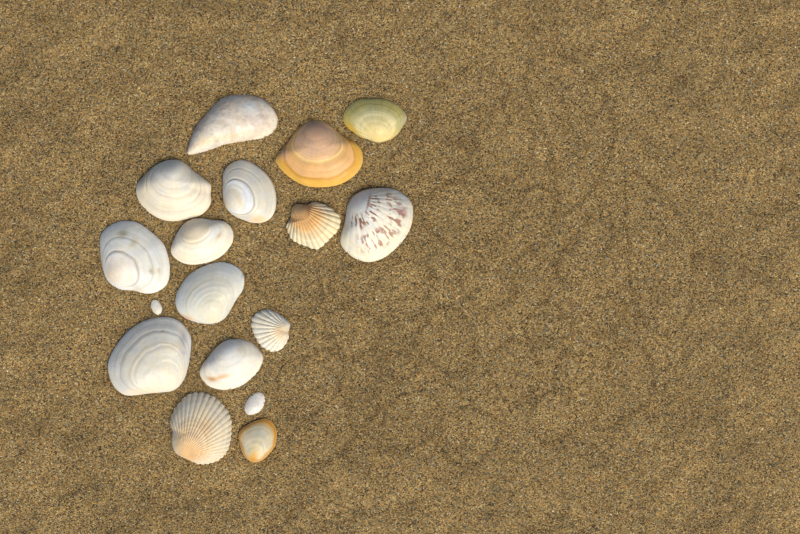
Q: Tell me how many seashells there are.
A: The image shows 17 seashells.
